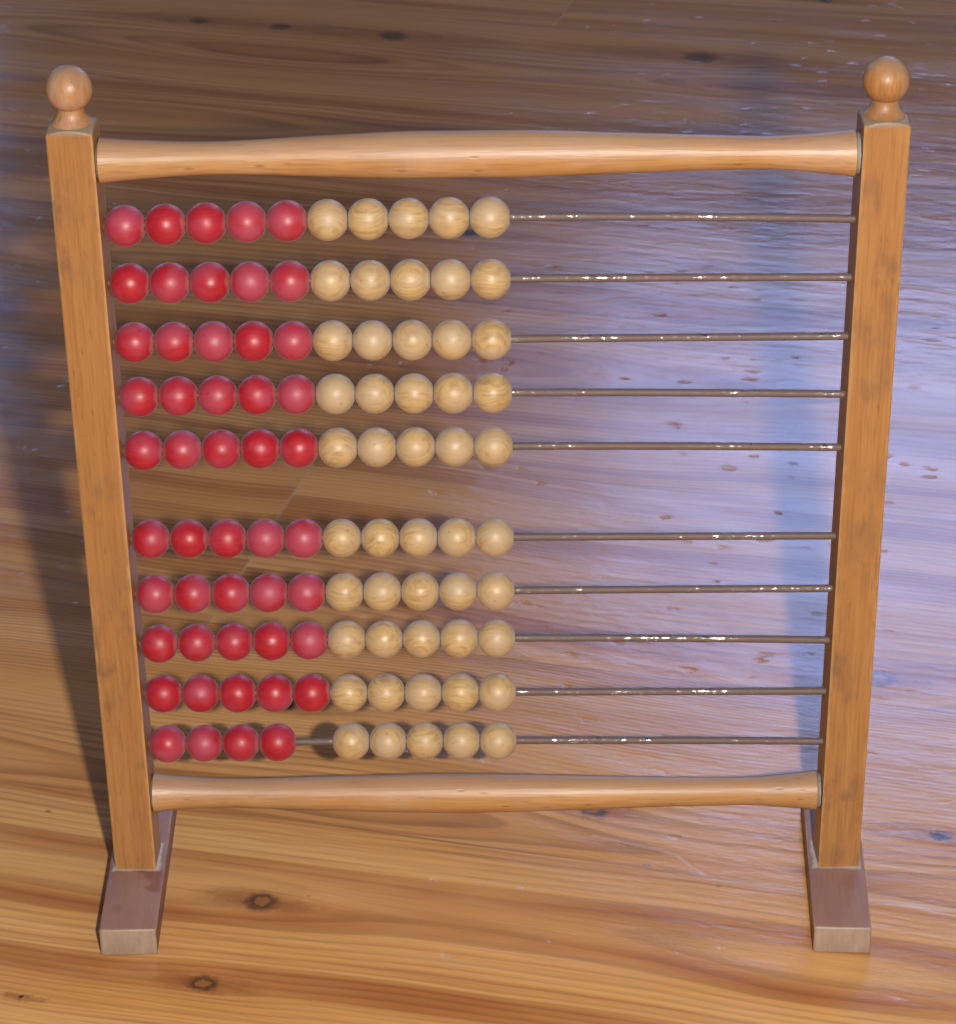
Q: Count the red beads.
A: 49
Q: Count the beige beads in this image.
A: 50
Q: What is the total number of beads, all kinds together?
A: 99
